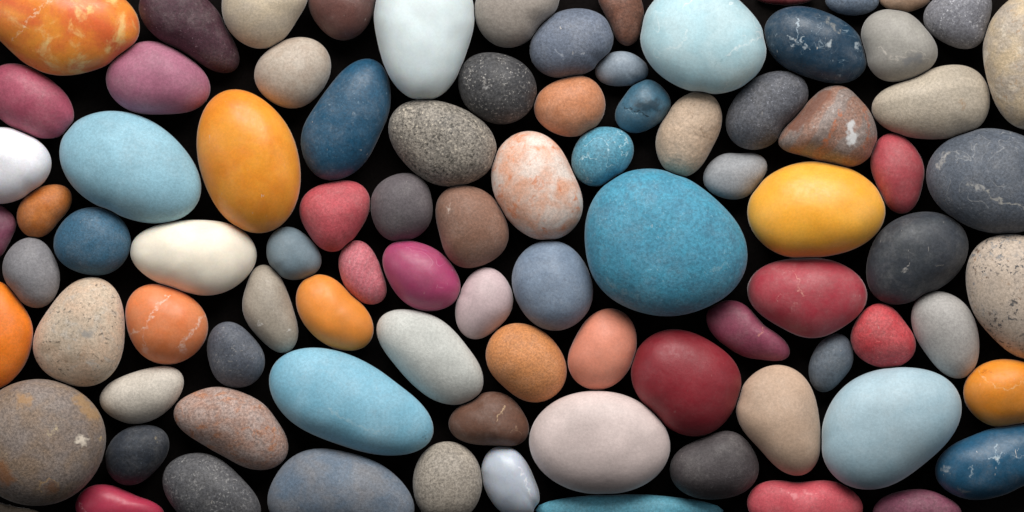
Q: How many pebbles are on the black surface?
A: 90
